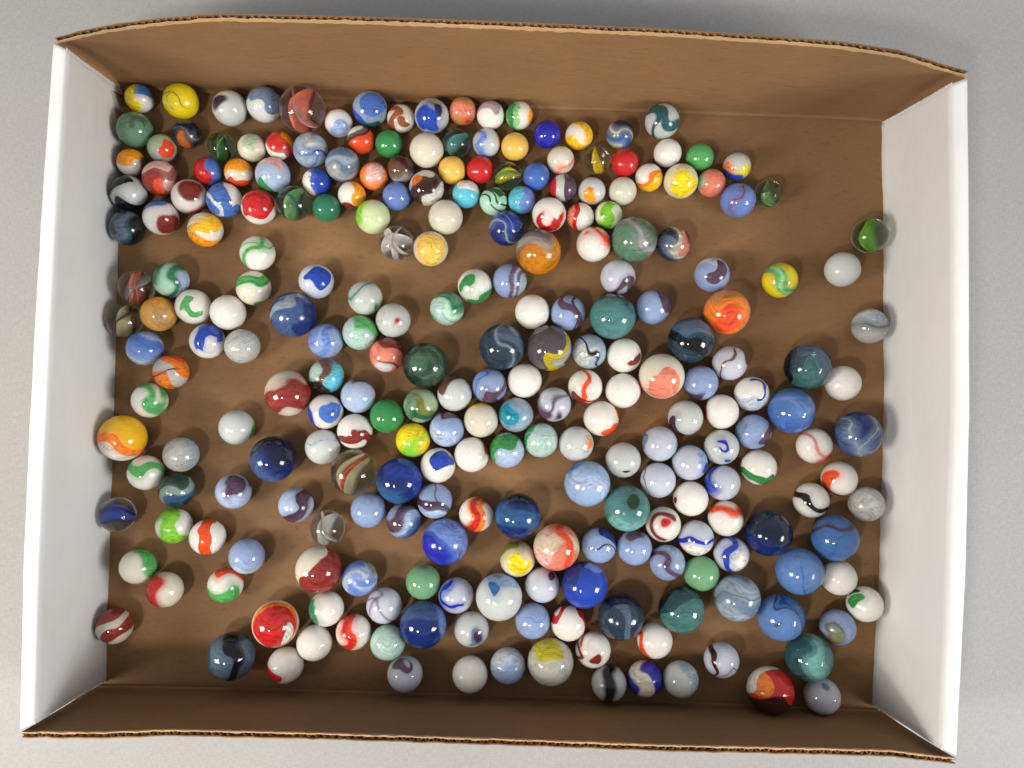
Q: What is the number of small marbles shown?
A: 49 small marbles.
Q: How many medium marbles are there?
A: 160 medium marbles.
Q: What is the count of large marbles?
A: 40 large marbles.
